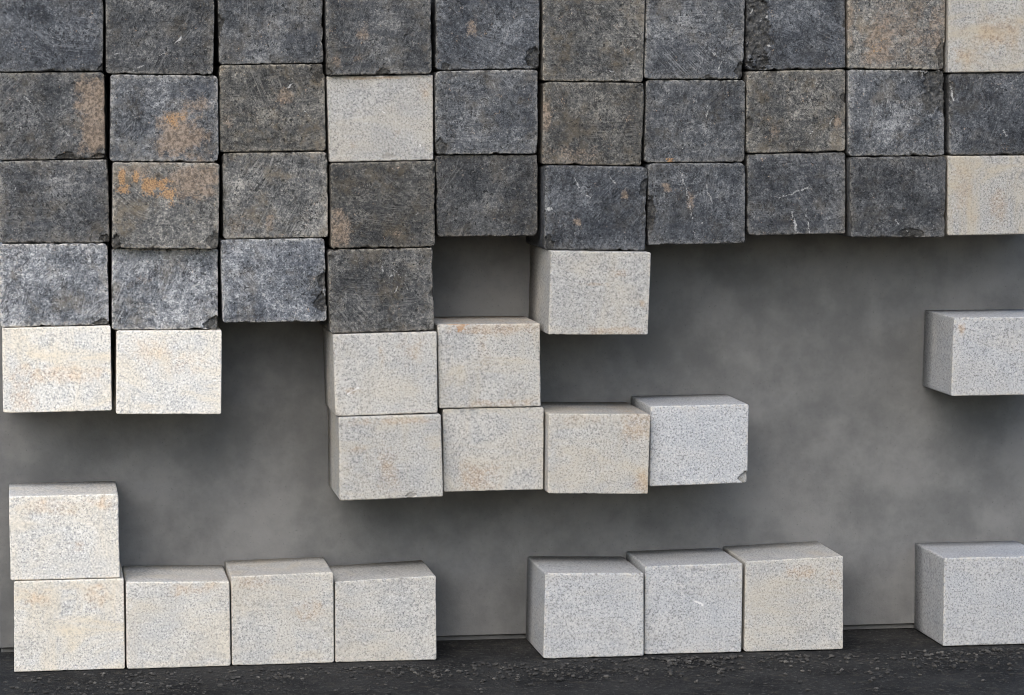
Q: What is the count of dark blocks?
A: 31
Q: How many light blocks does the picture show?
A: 22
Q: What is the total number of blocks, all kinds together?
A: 53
